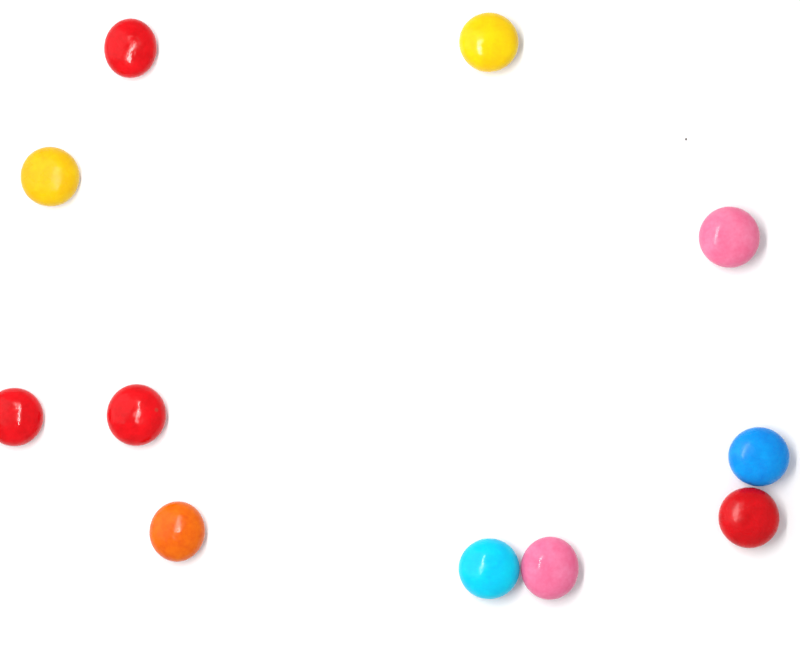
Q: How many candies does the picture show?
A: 11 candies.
